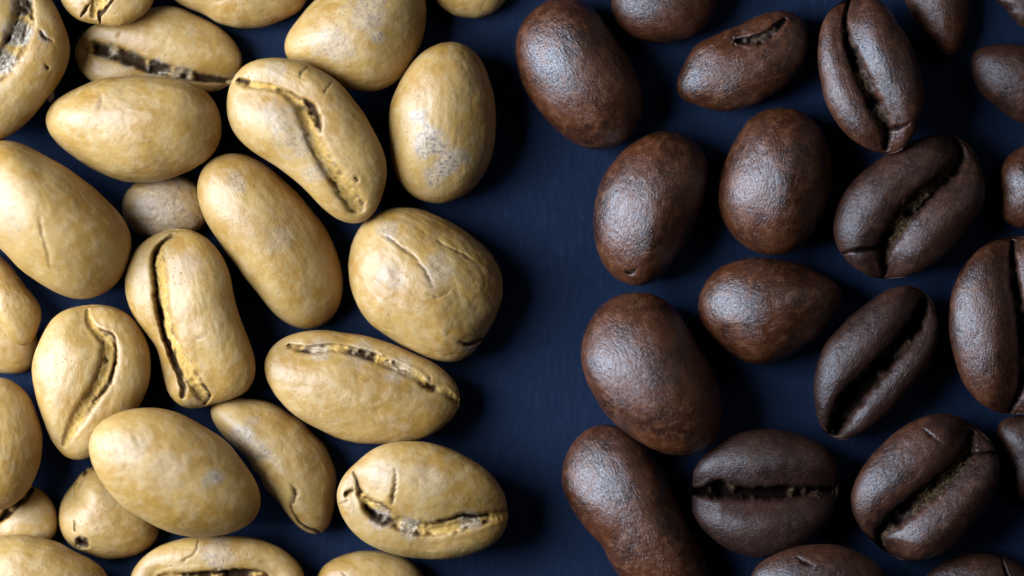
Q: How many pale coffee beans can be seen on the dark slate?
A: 27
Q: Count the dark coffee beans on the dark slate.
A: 21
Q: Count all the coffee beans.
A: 48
